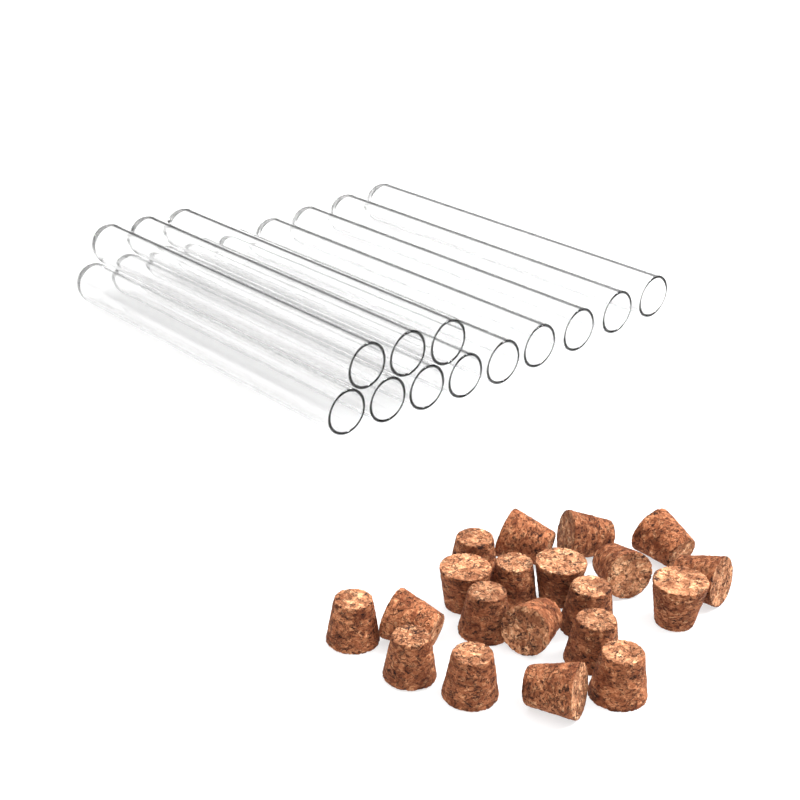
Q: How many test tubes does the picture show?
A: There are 12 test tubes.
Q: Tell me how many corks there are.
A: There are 20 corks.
